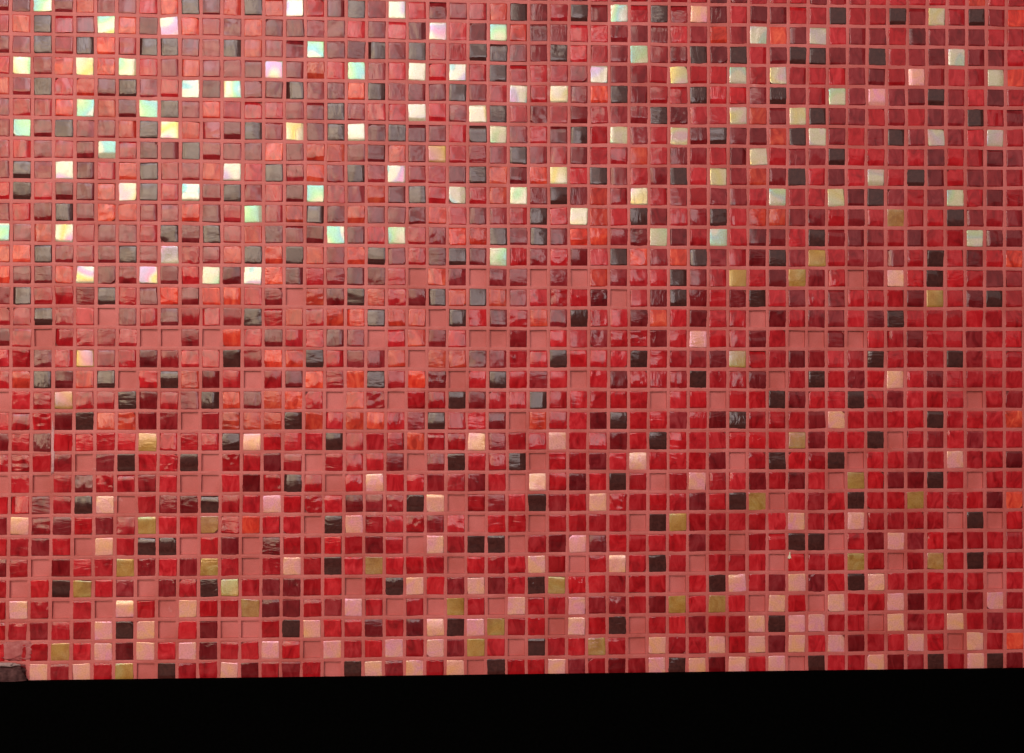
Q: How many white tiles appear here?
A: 79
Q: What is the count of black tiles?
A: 181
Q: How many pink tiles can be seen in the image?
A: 83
